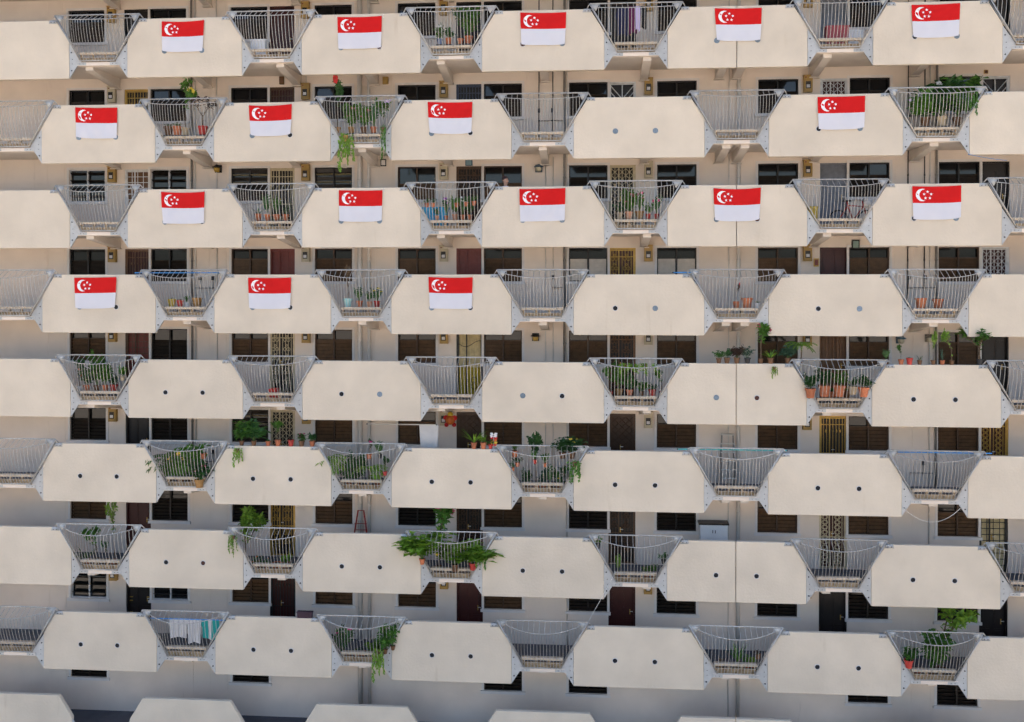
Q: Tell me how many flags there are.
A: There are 17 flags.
